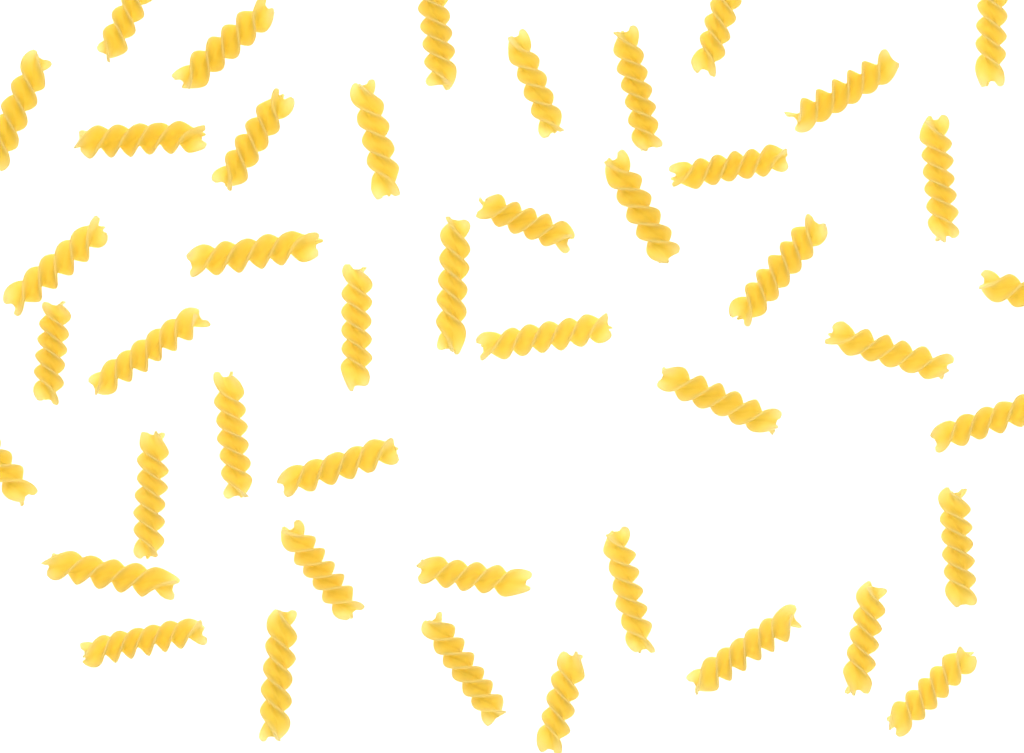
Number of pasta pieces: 44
